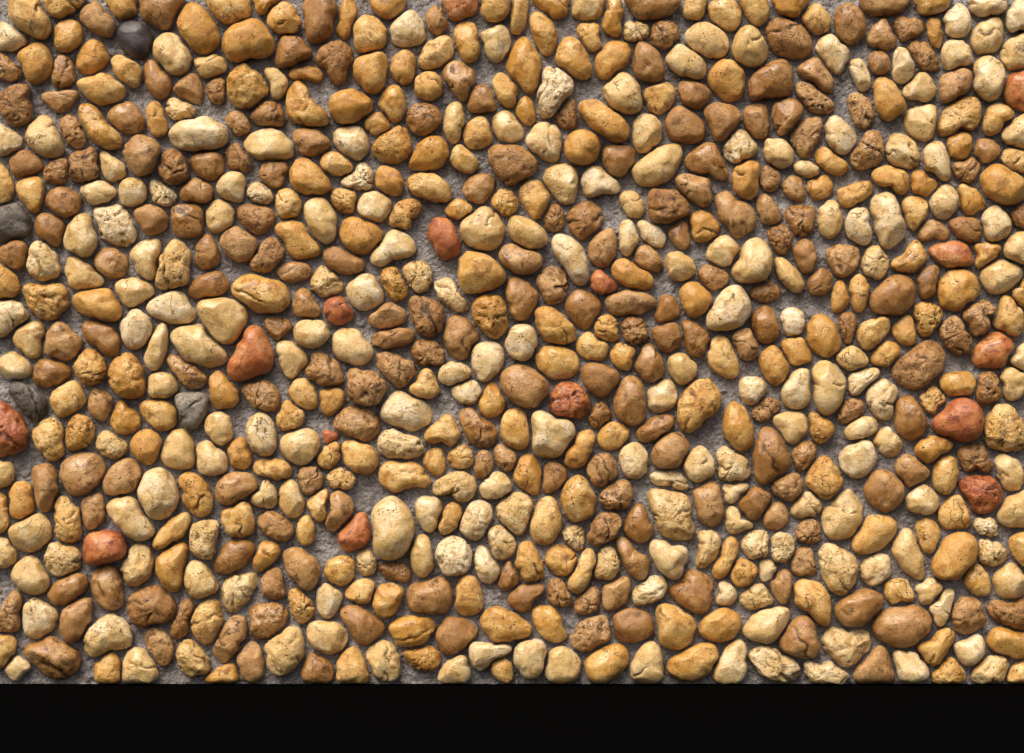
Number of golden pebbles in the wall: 200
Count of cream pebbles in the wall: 200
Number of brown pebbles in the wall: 200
